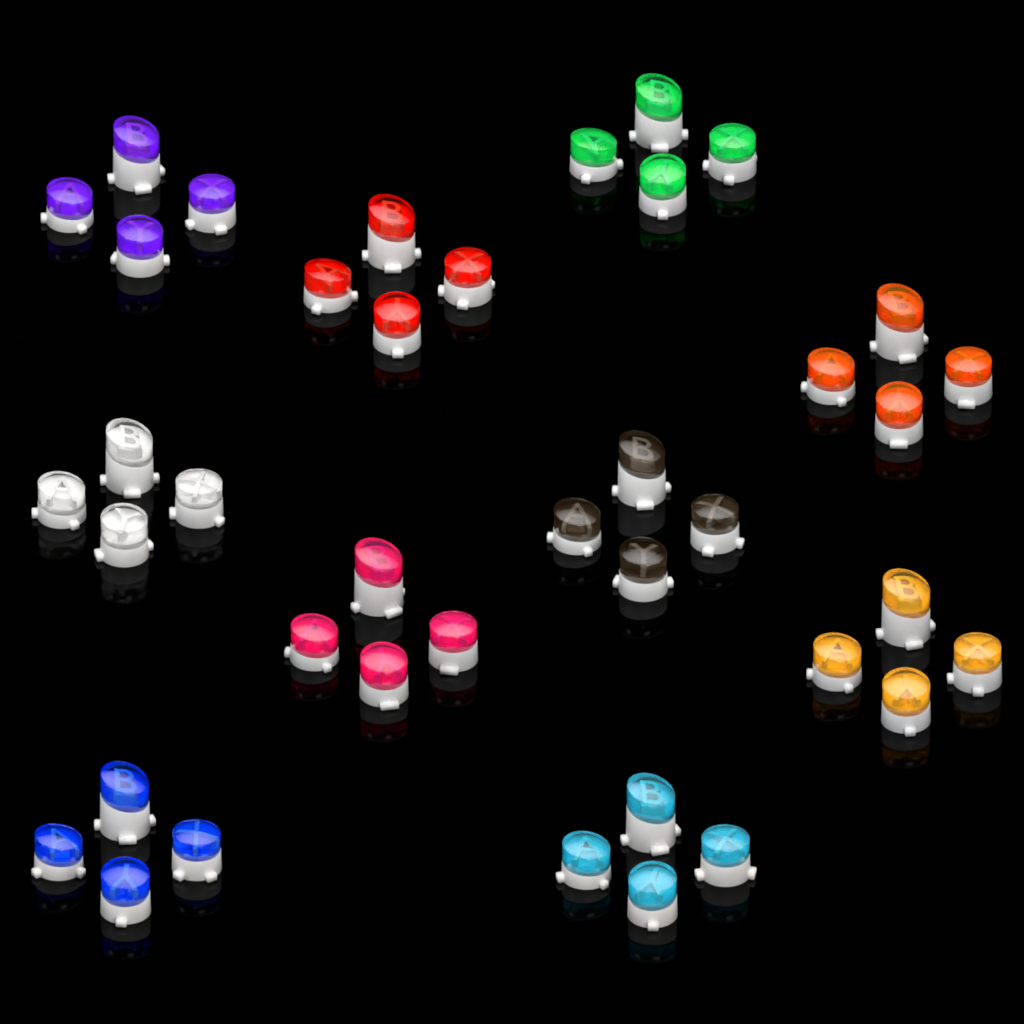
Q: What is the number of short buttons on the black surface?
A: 30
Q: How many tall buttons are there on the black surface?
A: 10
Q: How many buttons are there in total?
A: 40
